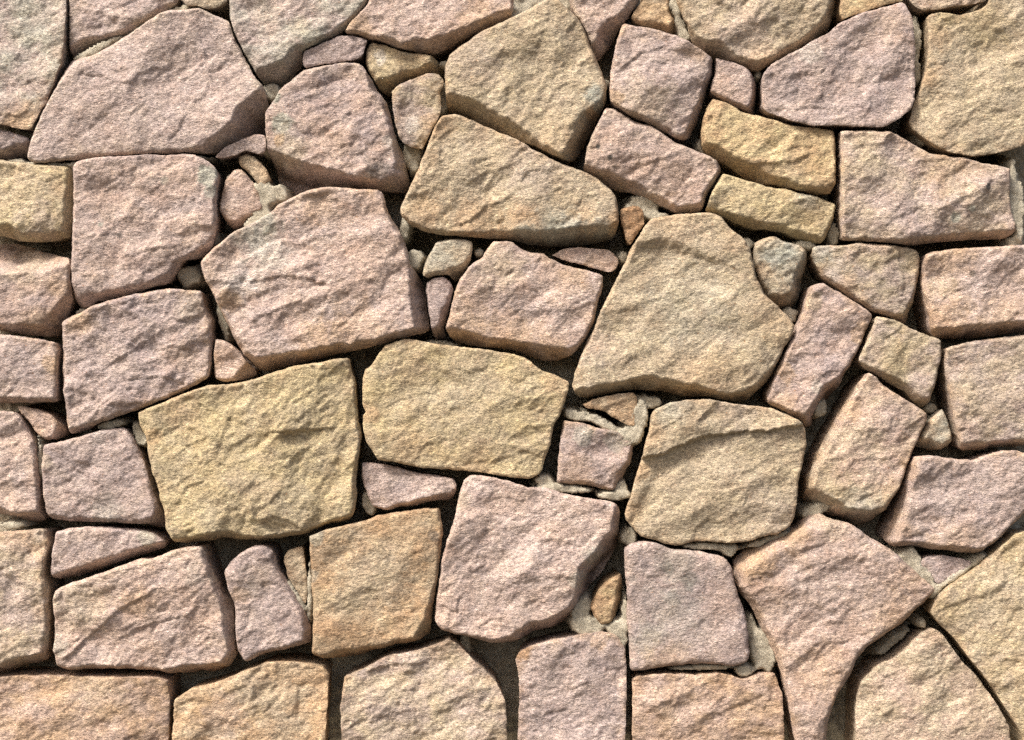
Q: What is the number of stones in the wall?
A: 78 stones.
